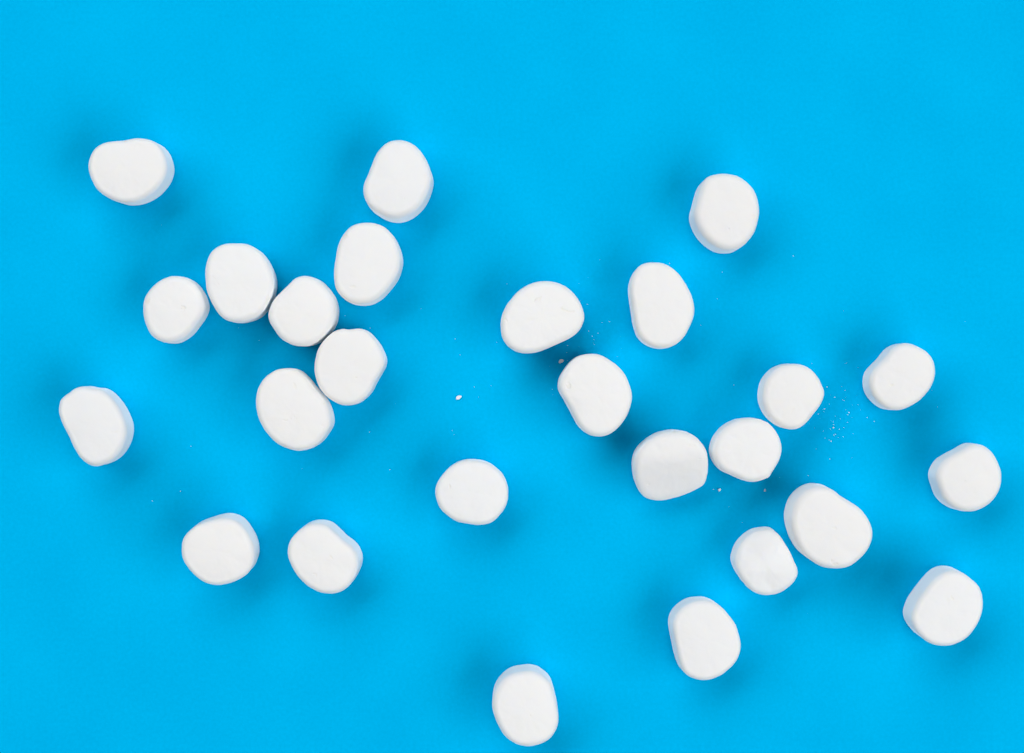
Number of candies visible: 26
